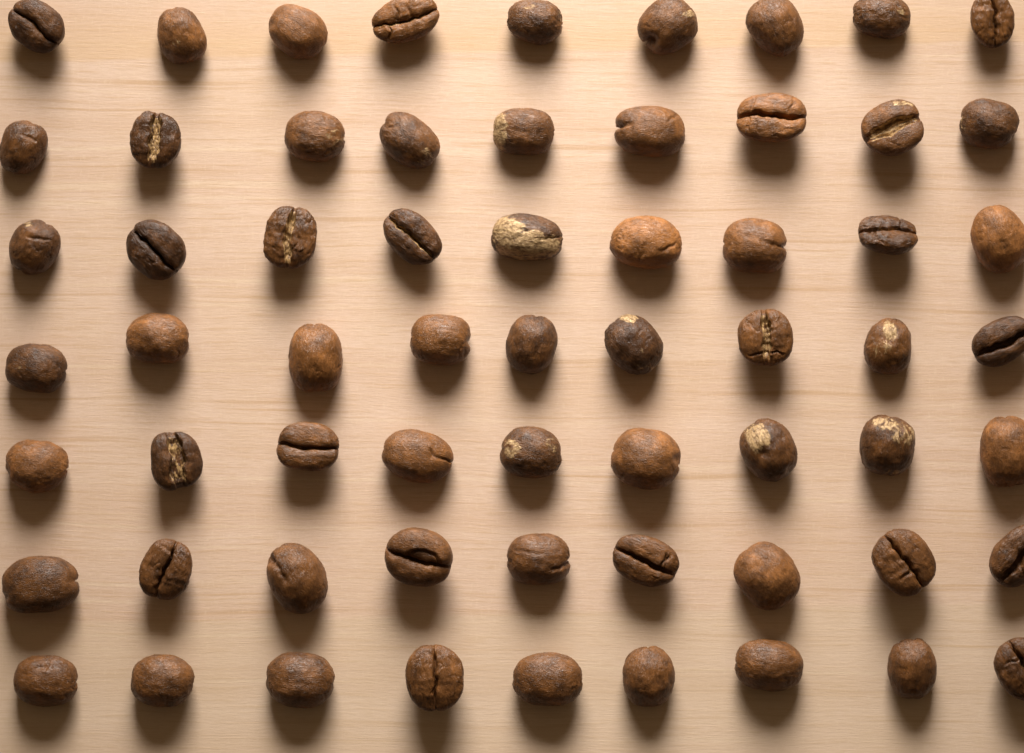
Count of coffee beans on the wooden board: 63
